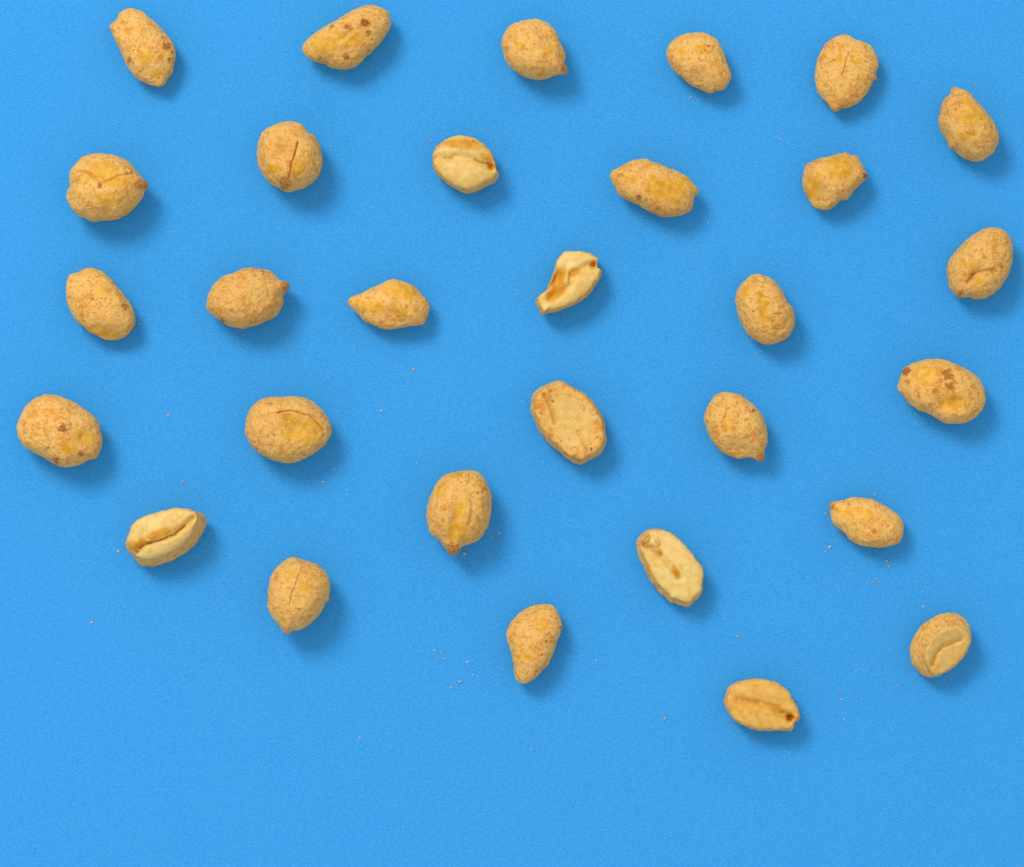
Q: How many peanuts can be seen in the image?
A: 30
